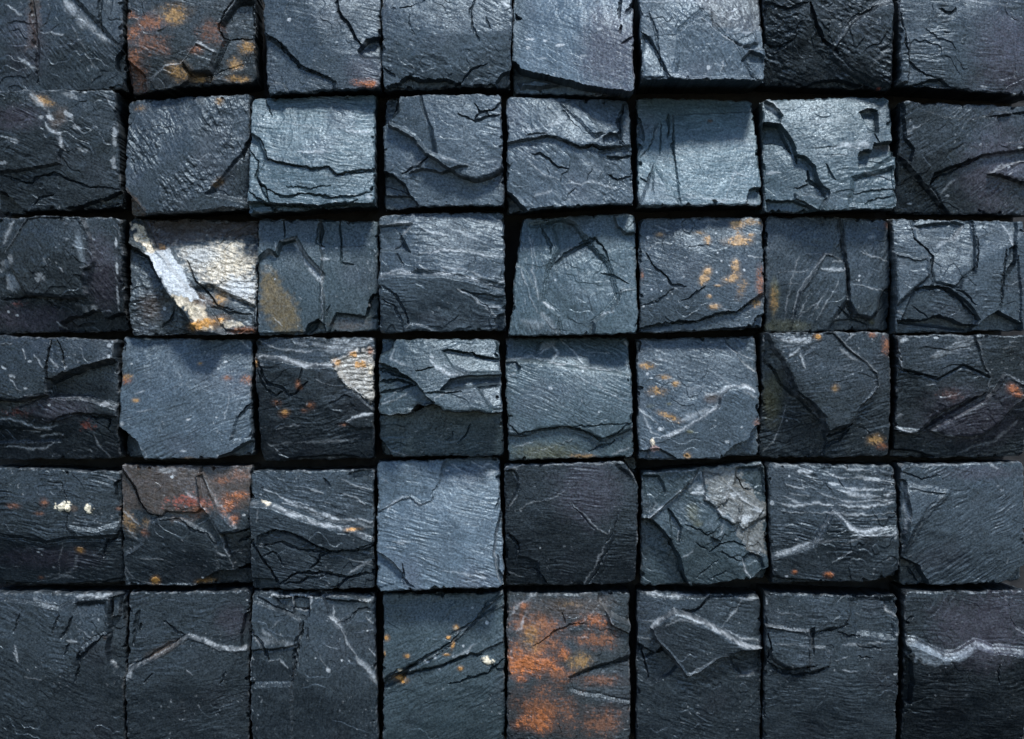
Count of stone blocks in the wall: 48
